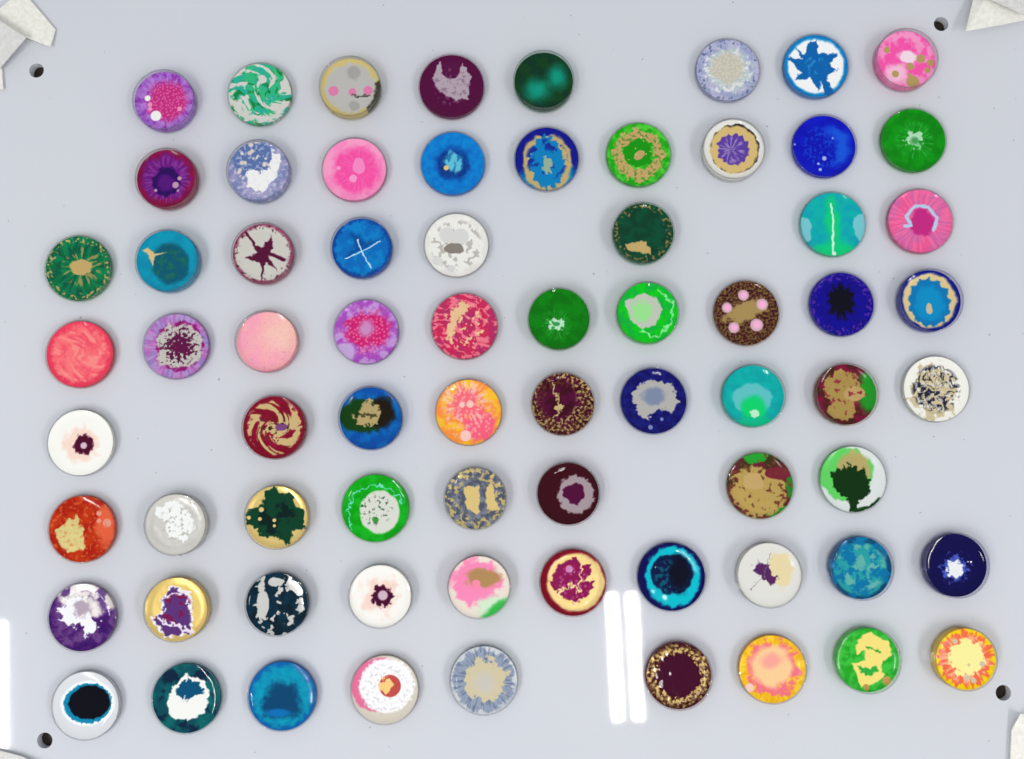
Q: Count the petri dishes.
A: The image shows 71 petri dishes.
